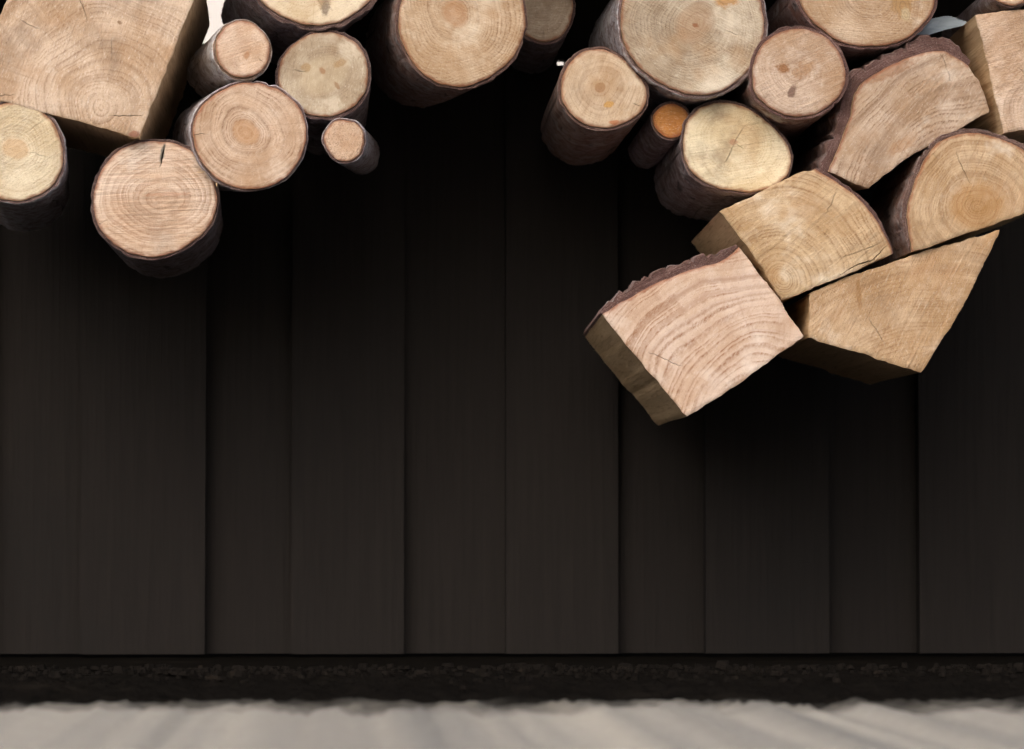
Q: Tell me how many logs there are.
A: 23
